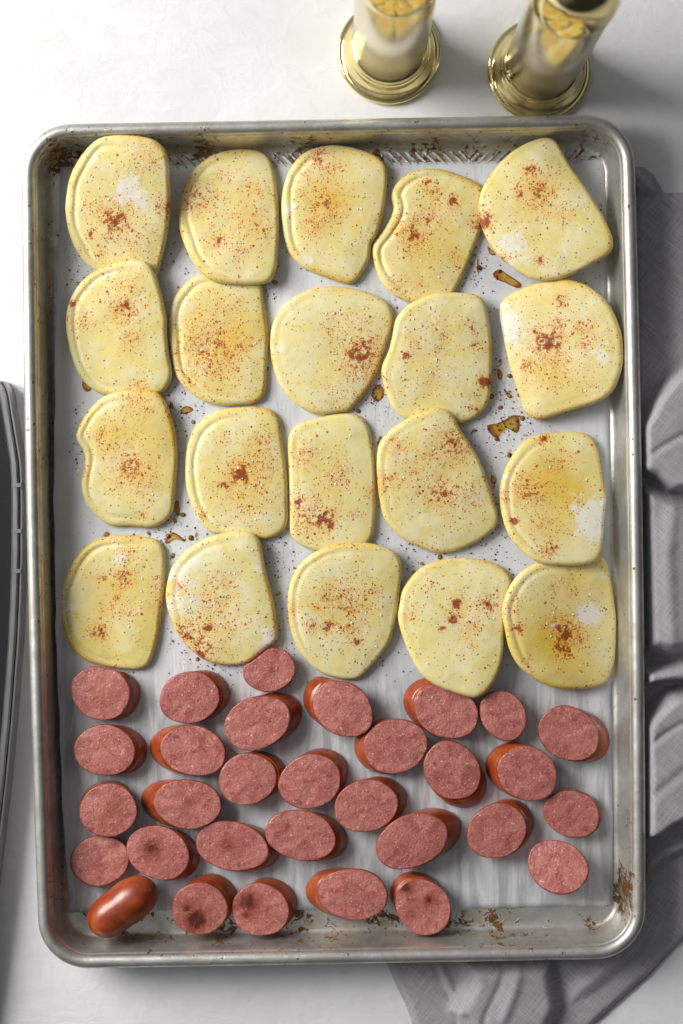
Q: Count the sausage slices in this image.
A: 31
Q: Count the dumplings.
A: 20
